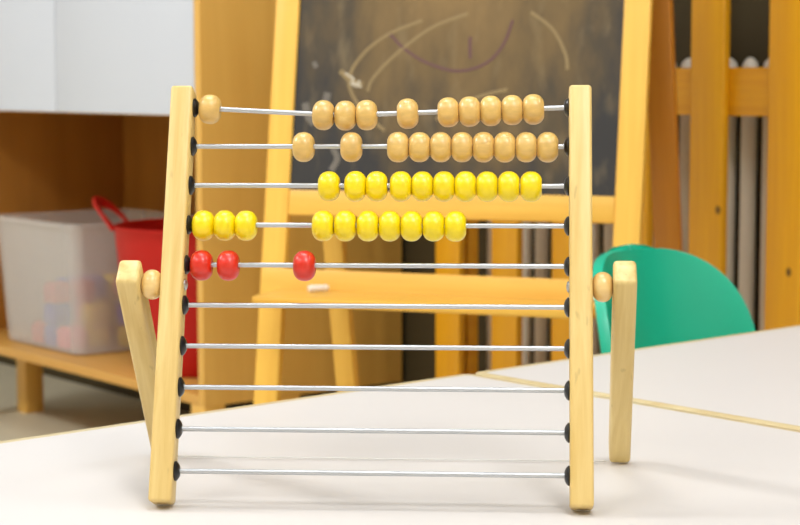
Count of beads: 43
